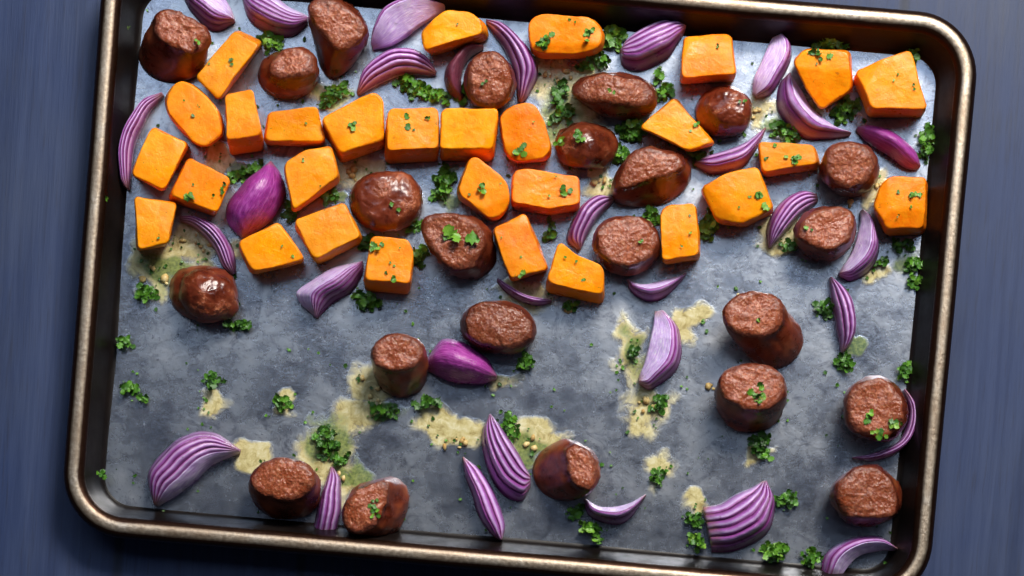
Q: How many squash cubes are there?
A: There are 29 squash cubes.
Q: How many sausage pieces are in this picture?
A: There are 23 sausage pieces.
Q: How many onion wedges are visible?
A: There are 31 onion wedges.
